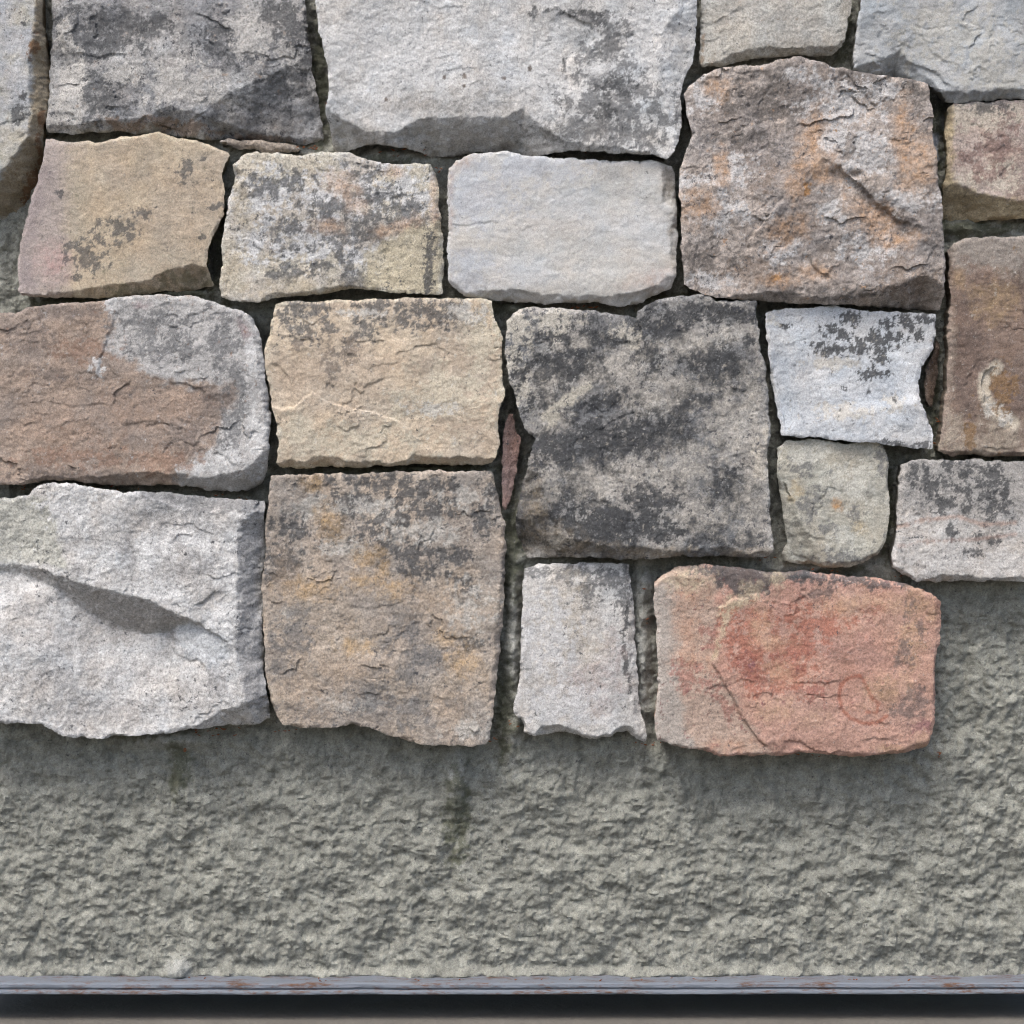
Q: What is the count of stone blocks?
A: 21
